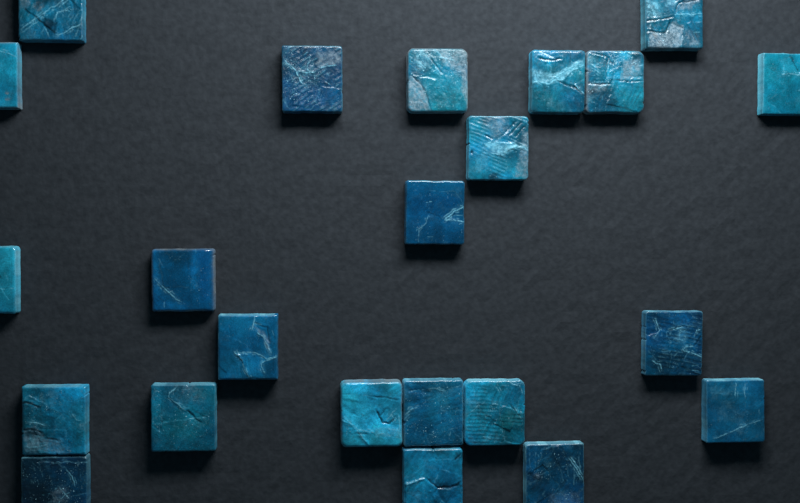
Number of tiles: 23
